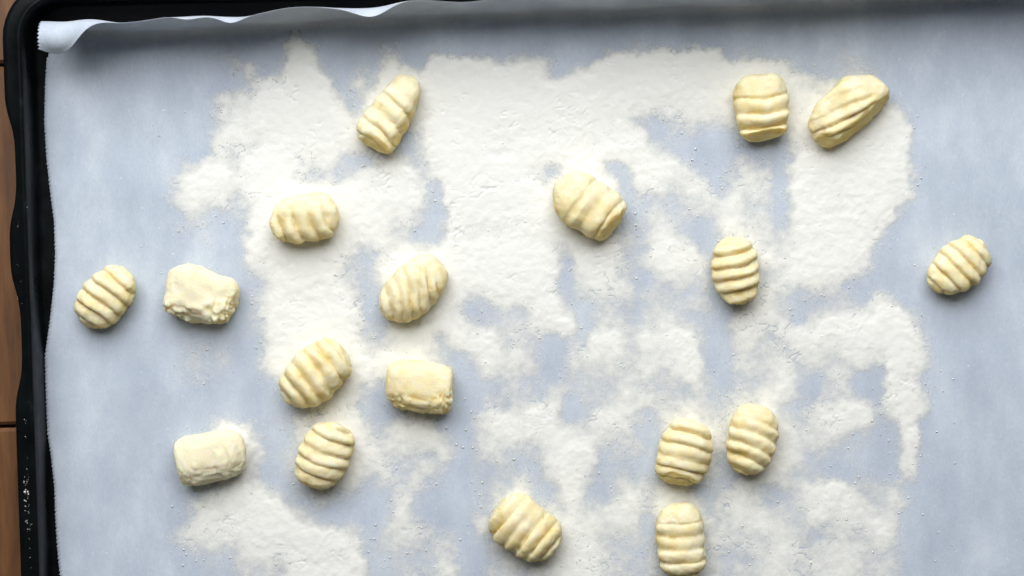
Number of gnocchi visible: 18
